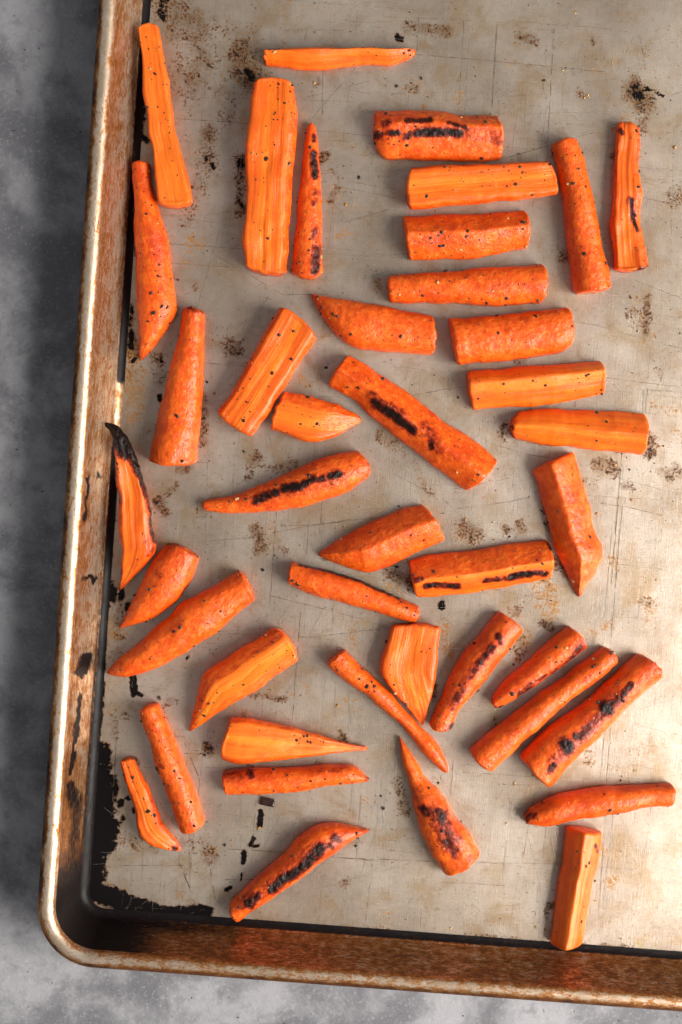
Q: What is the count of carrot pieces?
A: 42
